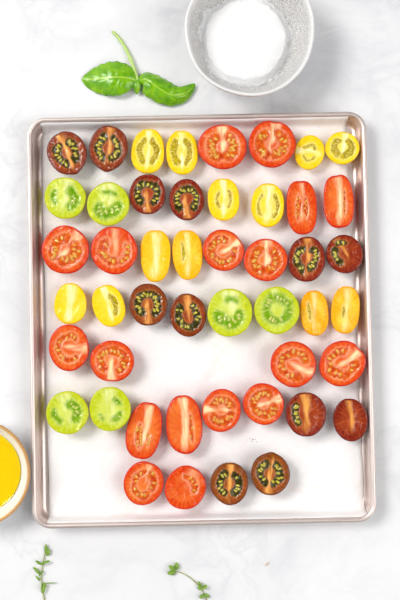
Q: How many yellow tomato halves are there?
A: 12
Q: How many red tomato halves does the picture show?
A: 18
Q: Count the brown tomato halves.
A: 12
